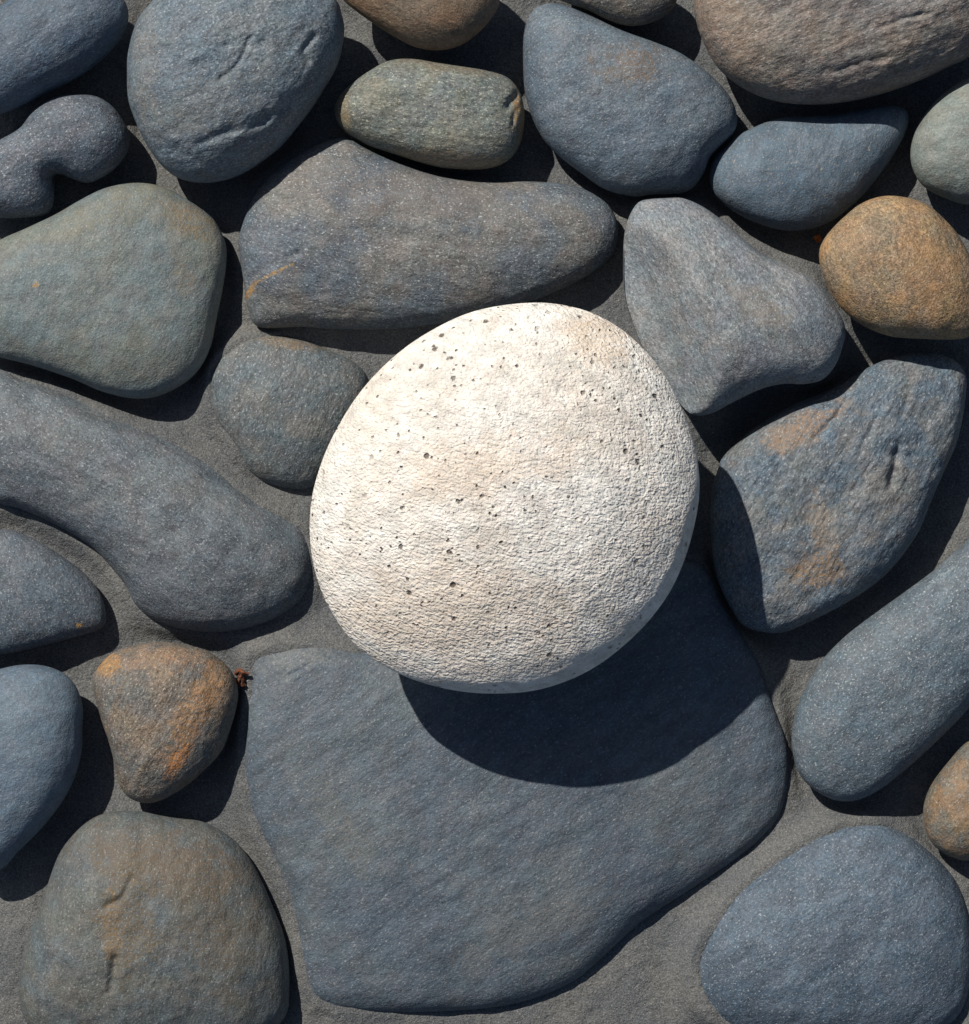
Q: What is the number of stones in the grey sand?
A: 26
